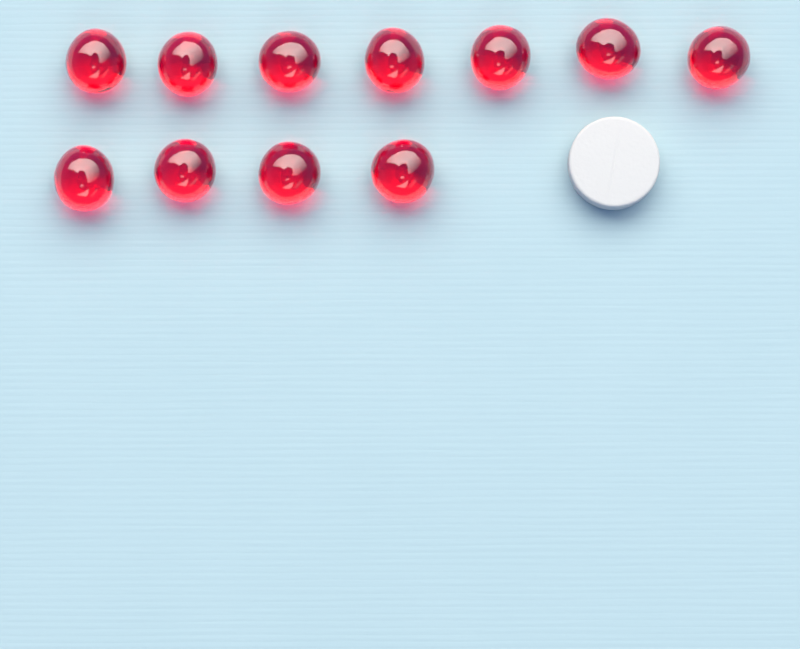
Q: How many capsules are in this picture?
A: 11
